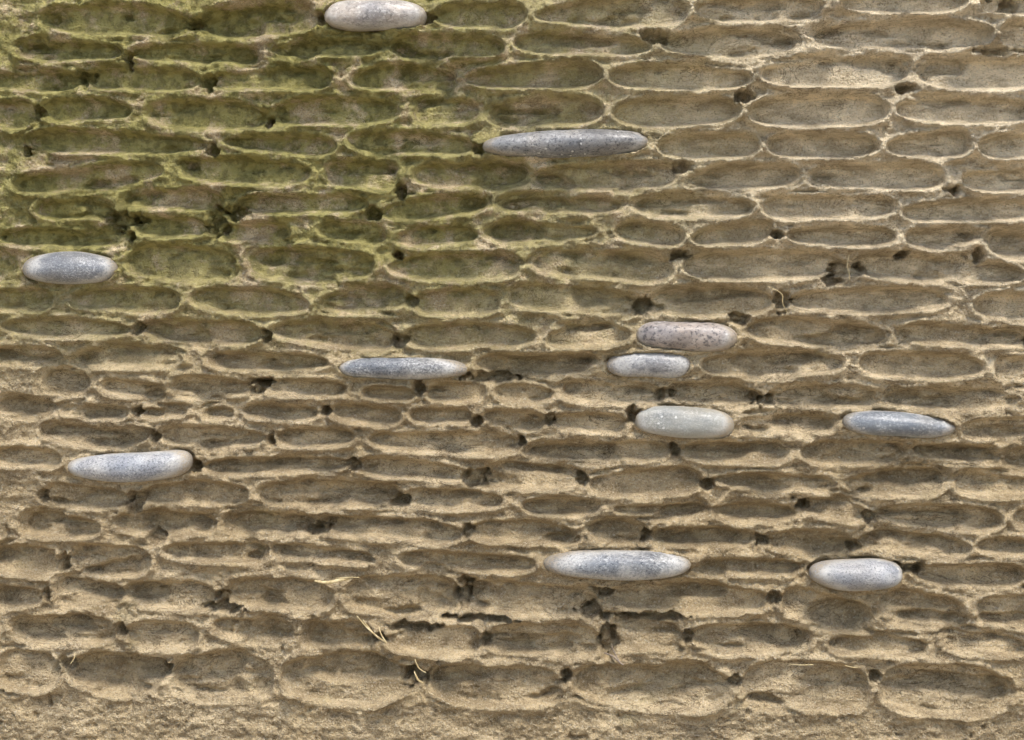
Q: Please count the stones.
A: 11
